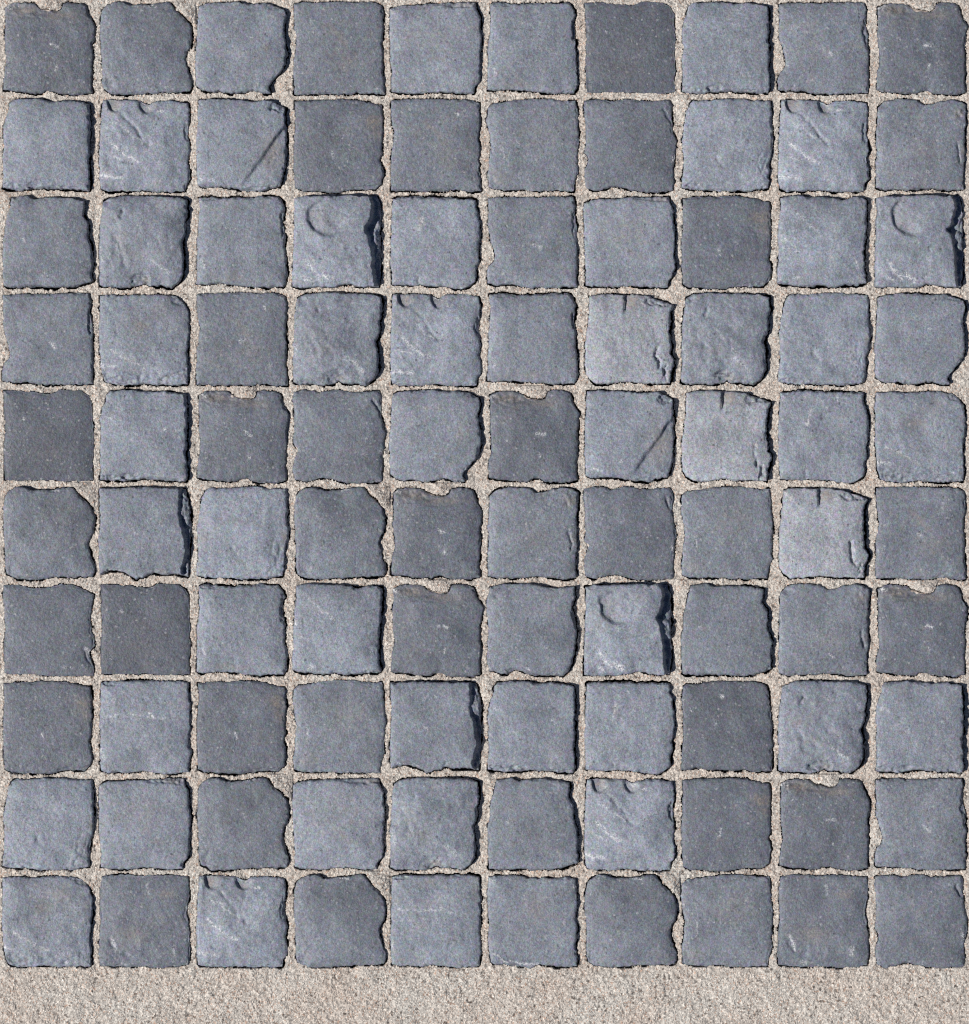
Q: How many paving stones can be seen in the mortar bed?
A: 100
